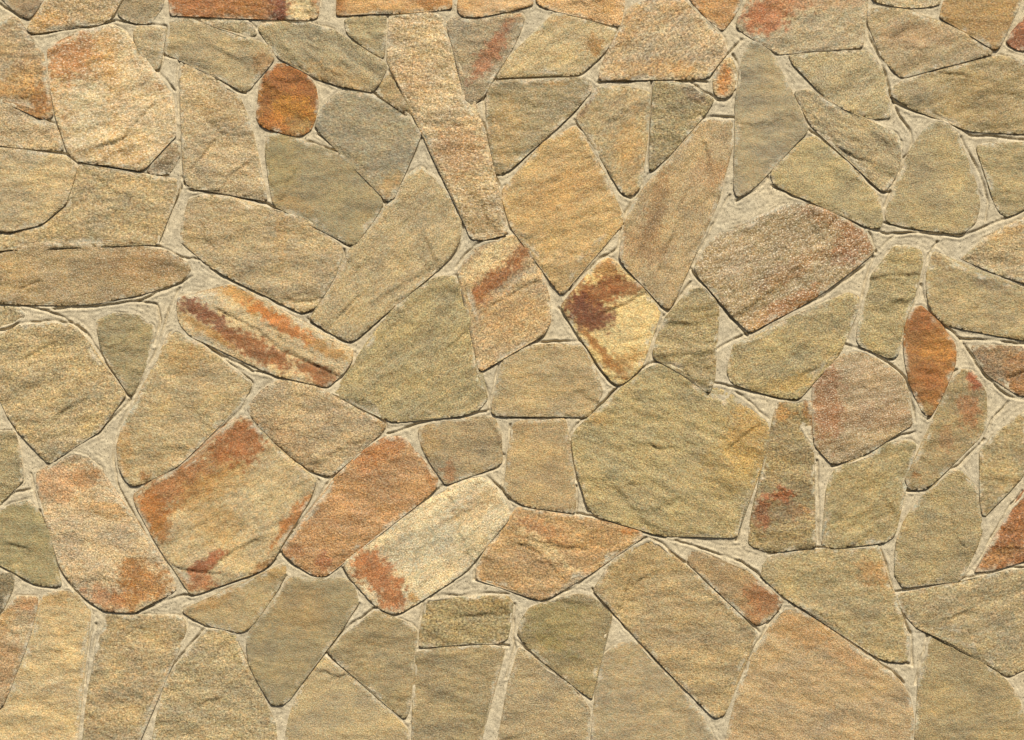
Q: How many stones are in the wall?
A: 104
